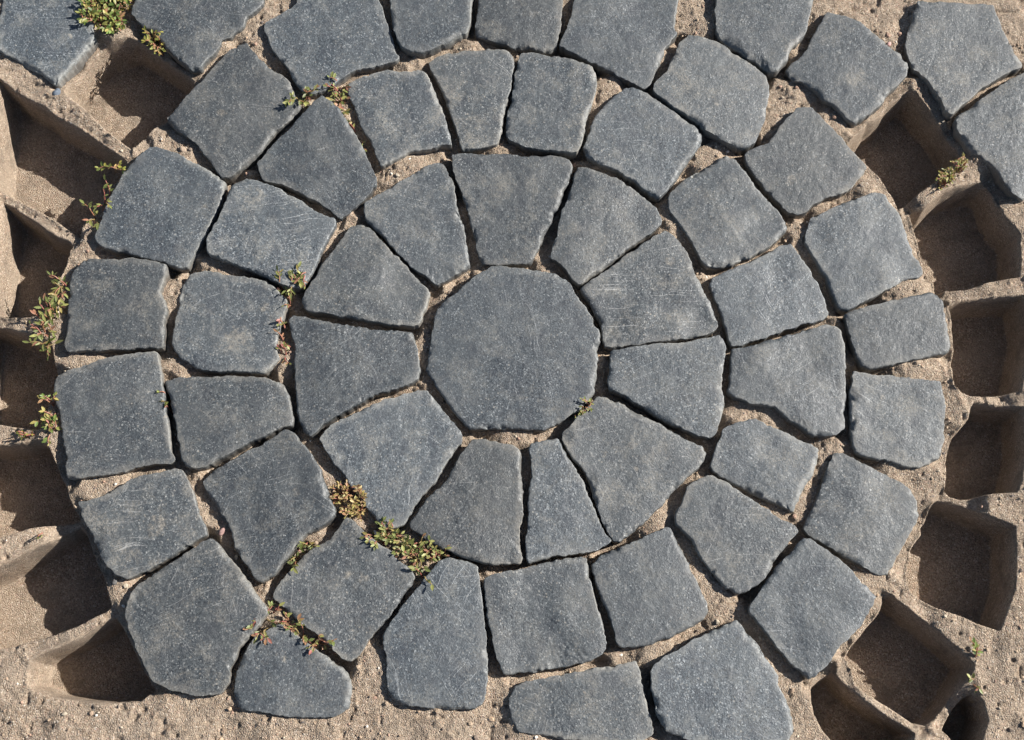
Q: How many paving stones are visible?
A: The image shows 56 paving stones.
